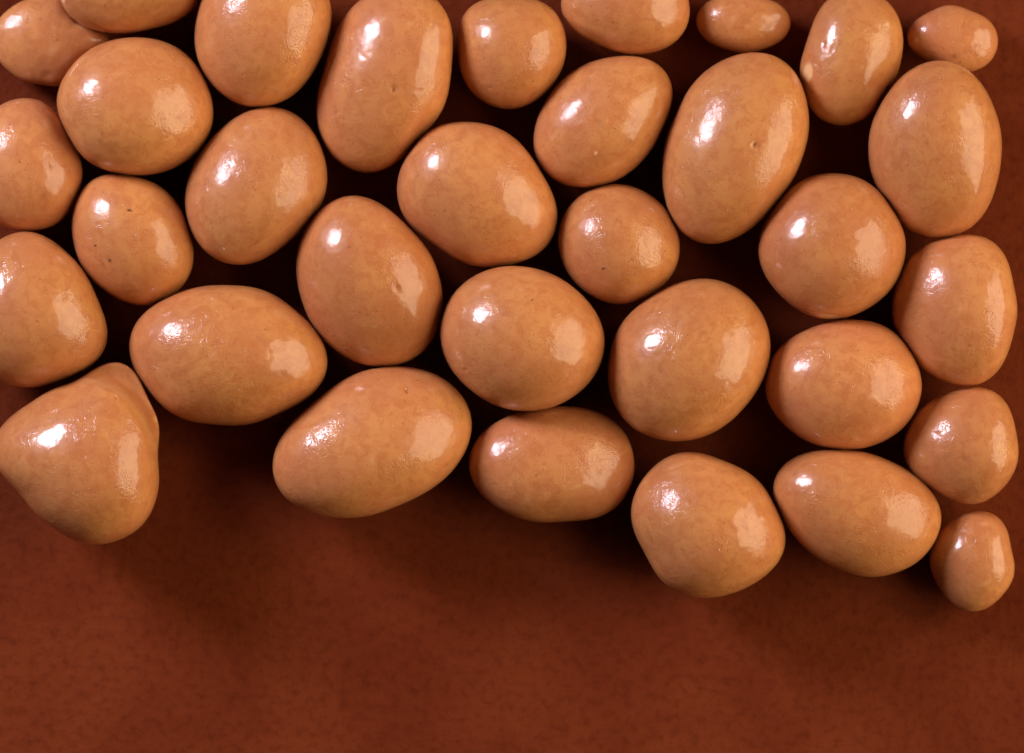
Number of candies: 33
